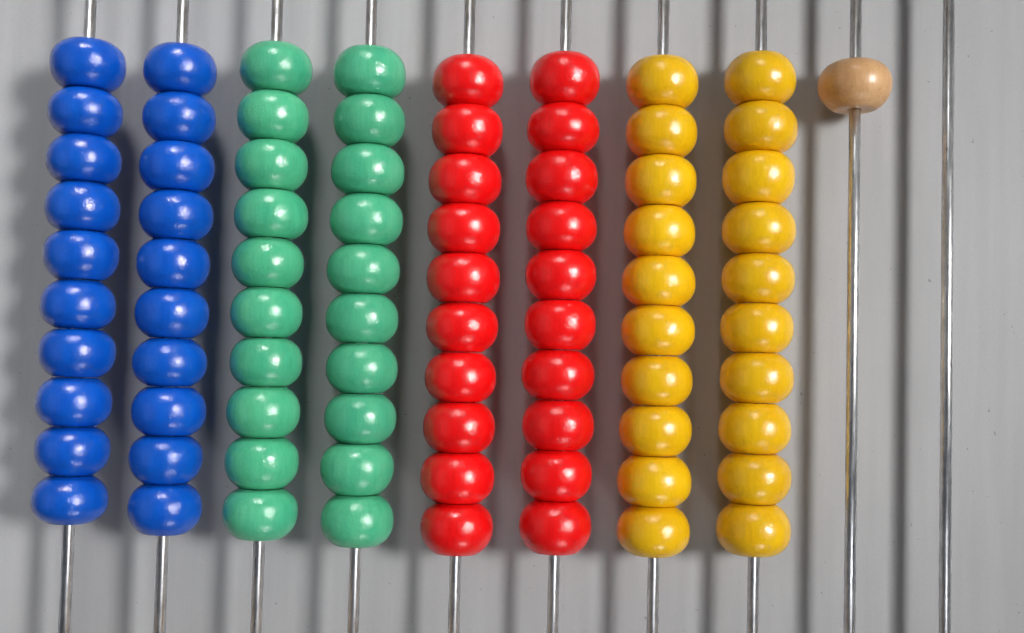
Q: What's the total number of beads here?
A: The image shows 81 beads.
